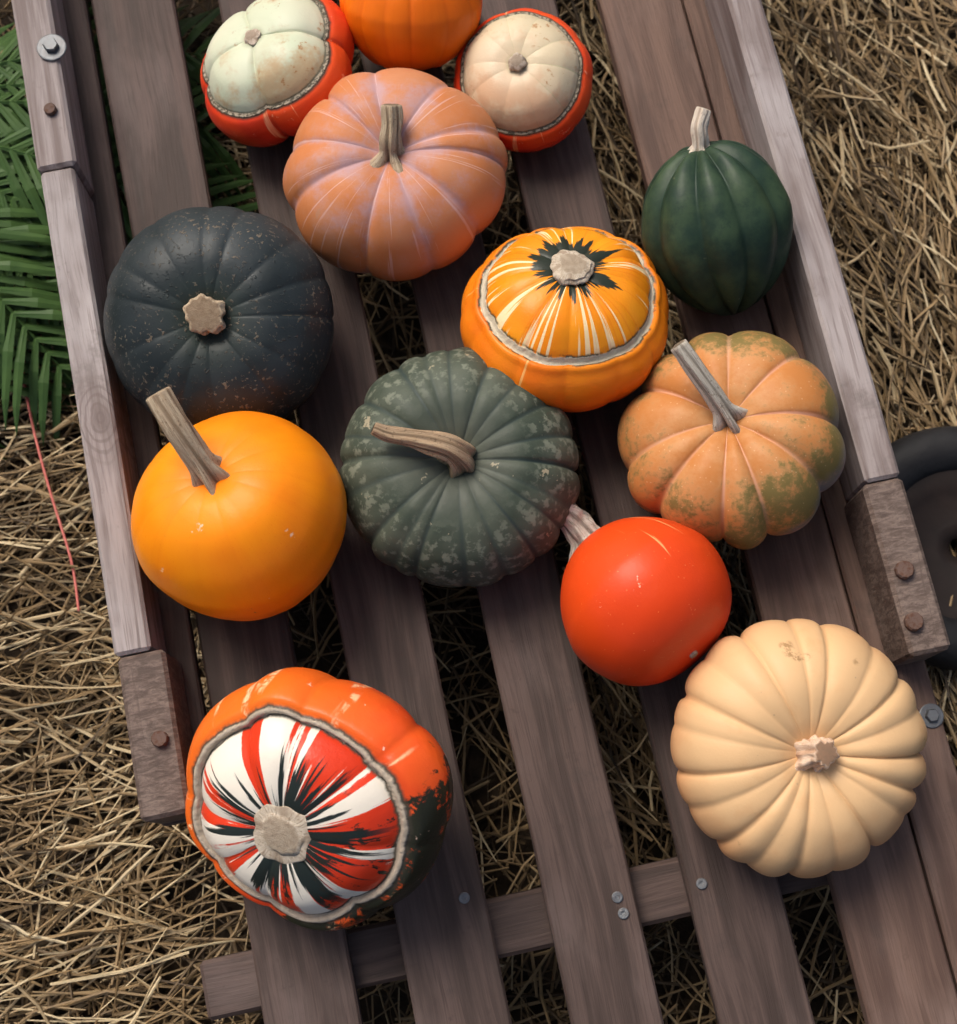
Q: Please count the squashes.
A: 13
